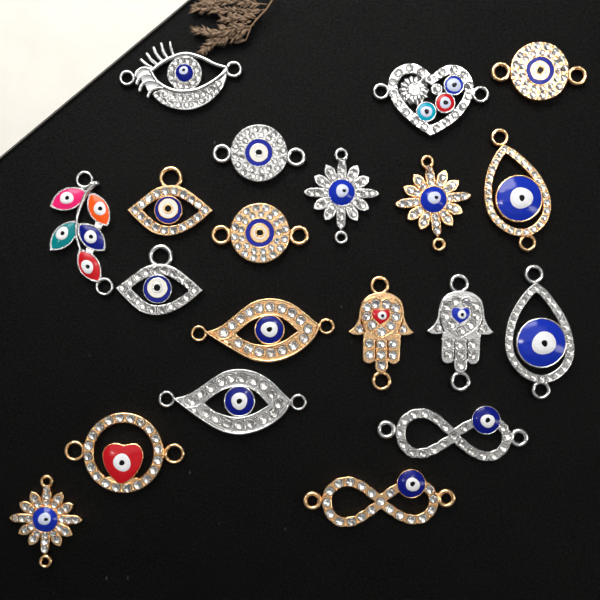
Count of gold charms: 10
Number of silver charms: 10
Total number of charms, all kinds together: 20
